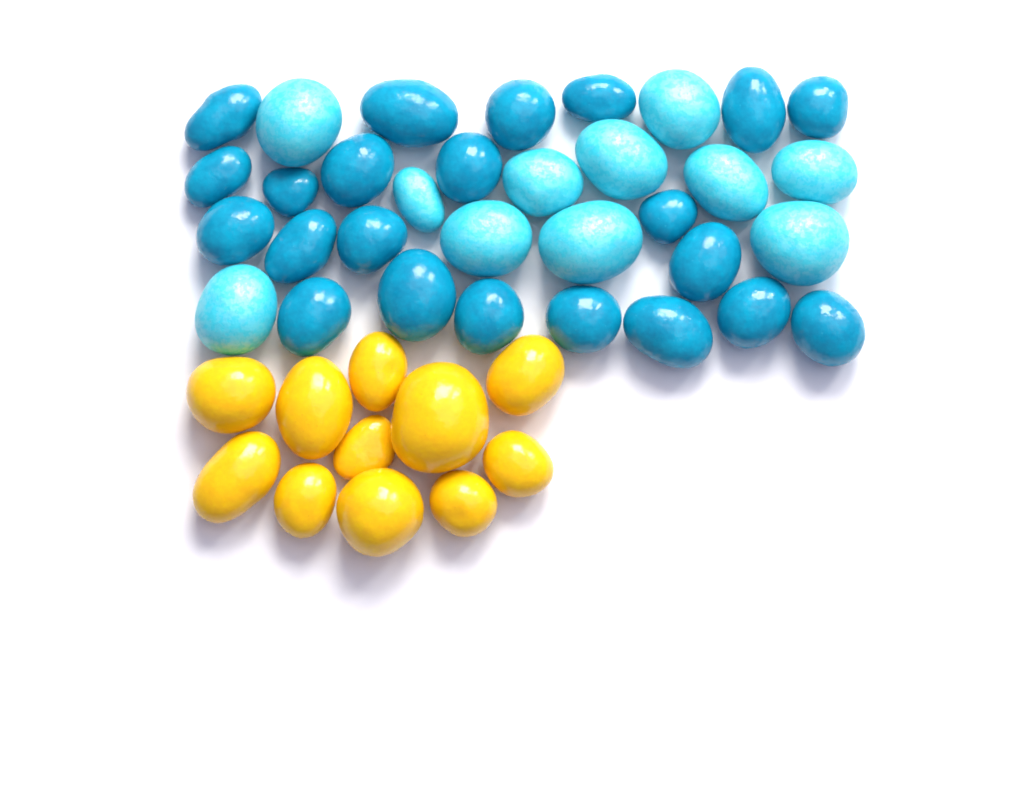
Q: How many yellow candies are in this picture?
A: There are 11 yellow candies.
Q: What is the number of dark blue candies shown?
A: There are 22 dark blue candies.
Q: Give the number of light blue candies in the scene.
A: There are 11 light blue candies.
